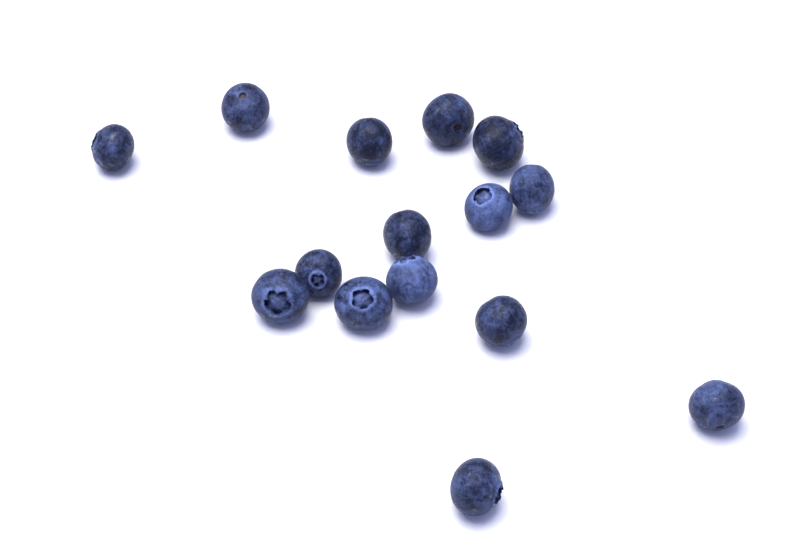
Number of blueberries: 15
